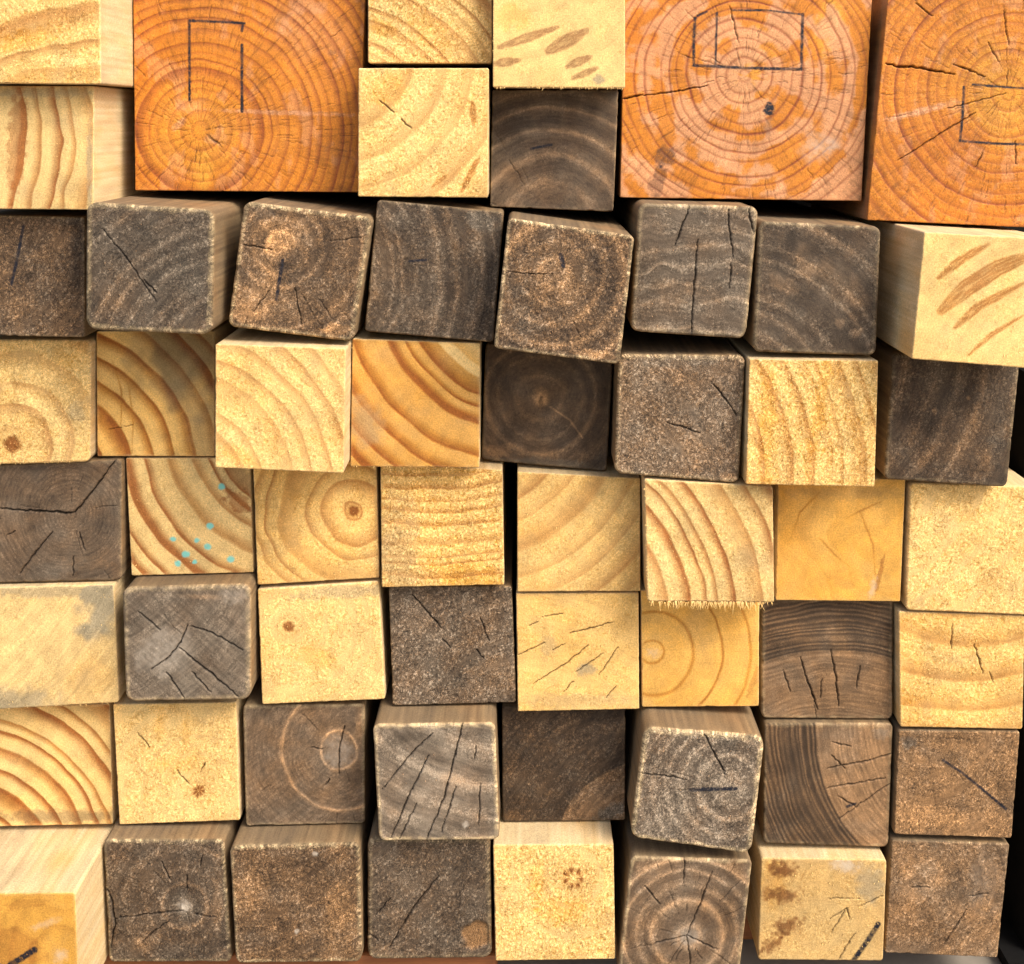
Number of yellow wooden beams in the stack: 28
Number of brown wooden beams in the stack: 26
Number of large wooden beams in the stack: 3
